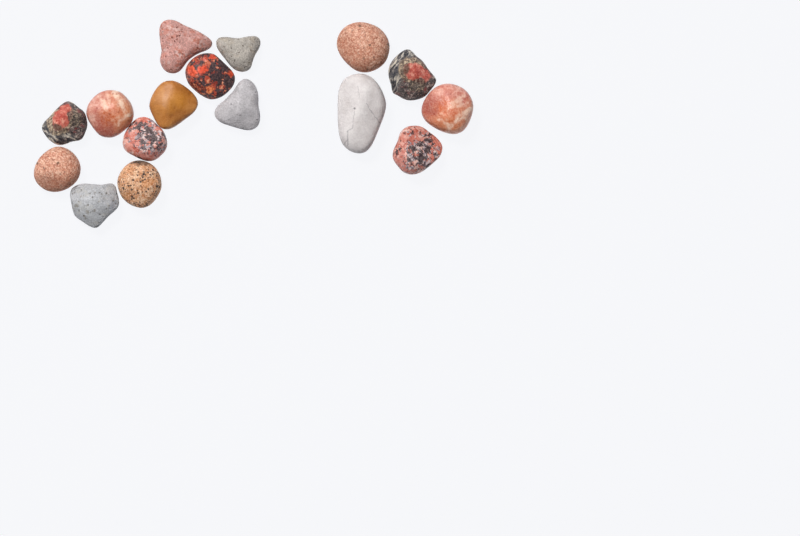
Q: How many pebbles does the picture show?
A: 16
